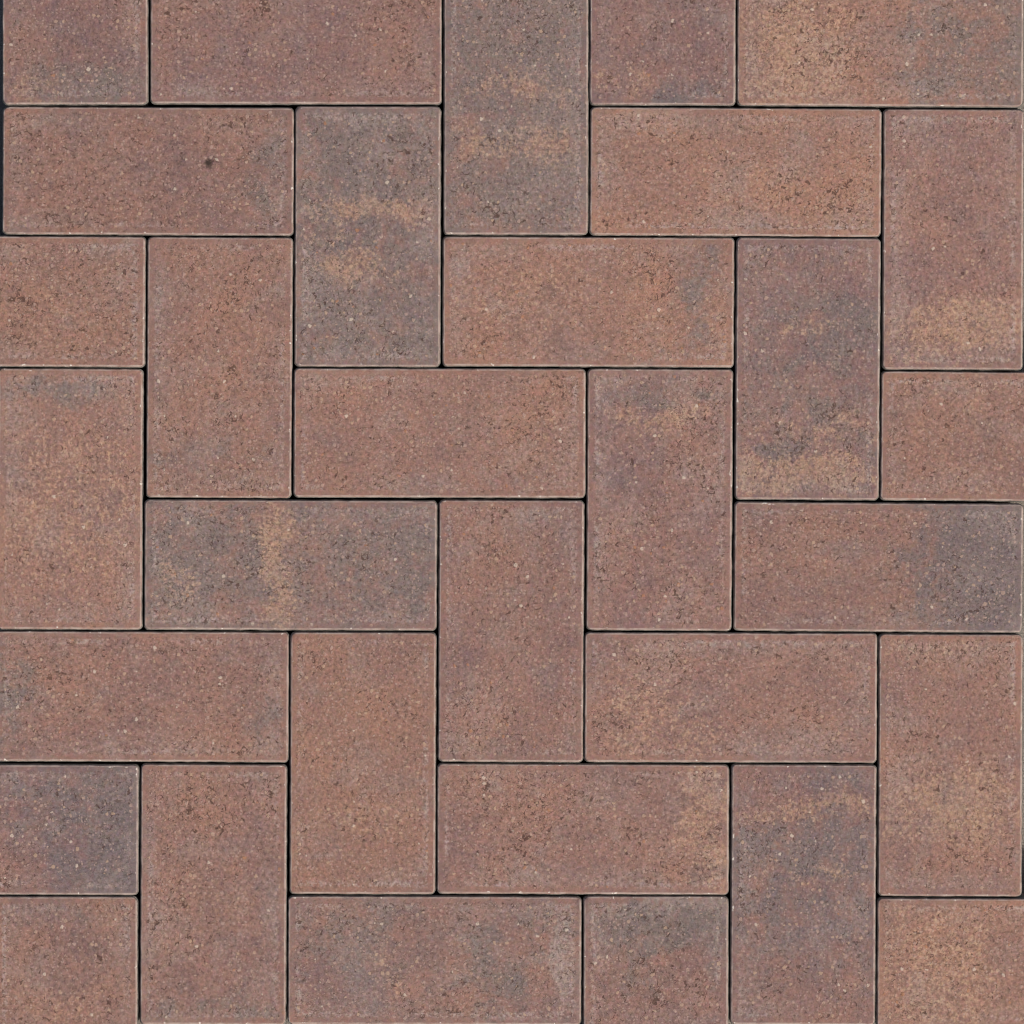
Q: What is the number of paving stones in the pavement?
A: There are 32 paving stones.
